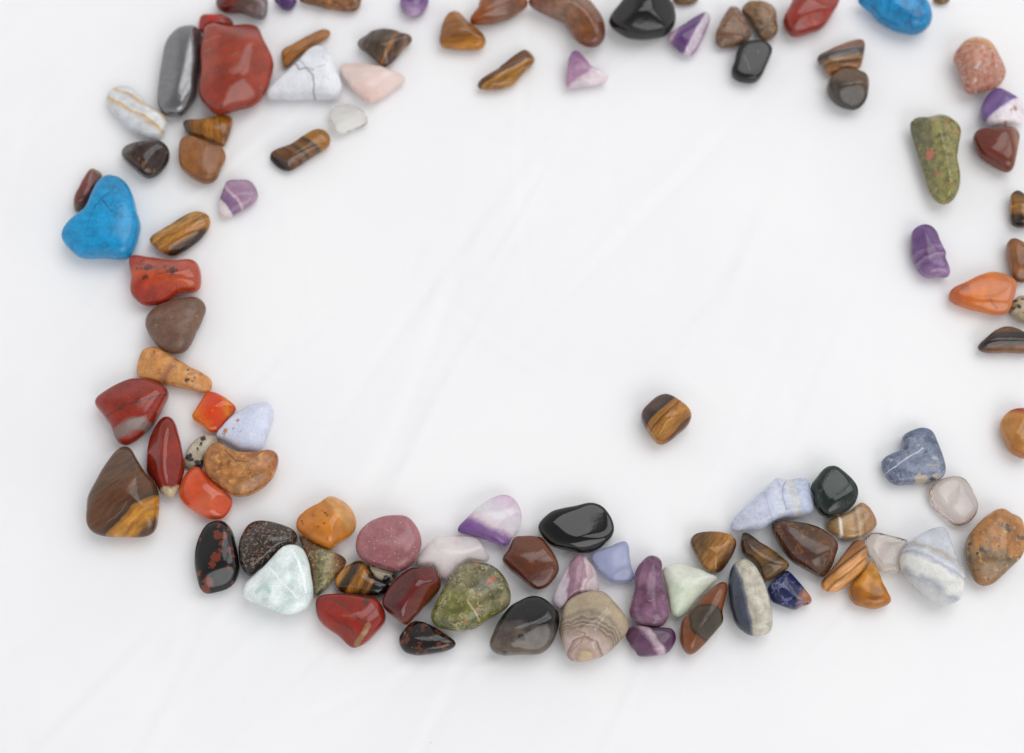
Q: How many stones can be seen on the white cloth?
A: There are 99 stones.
